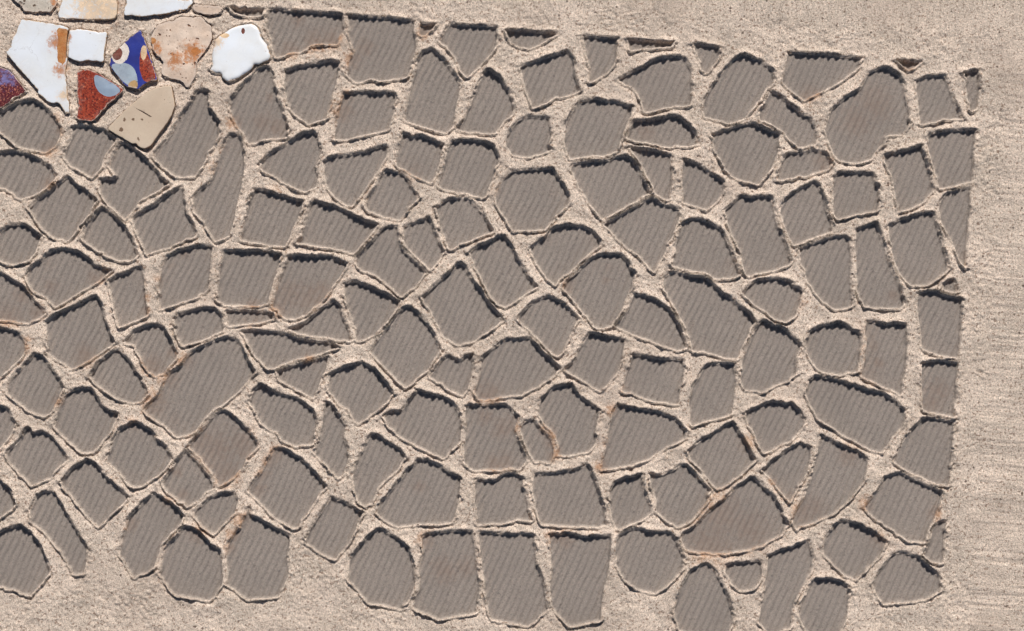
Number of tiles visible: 12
